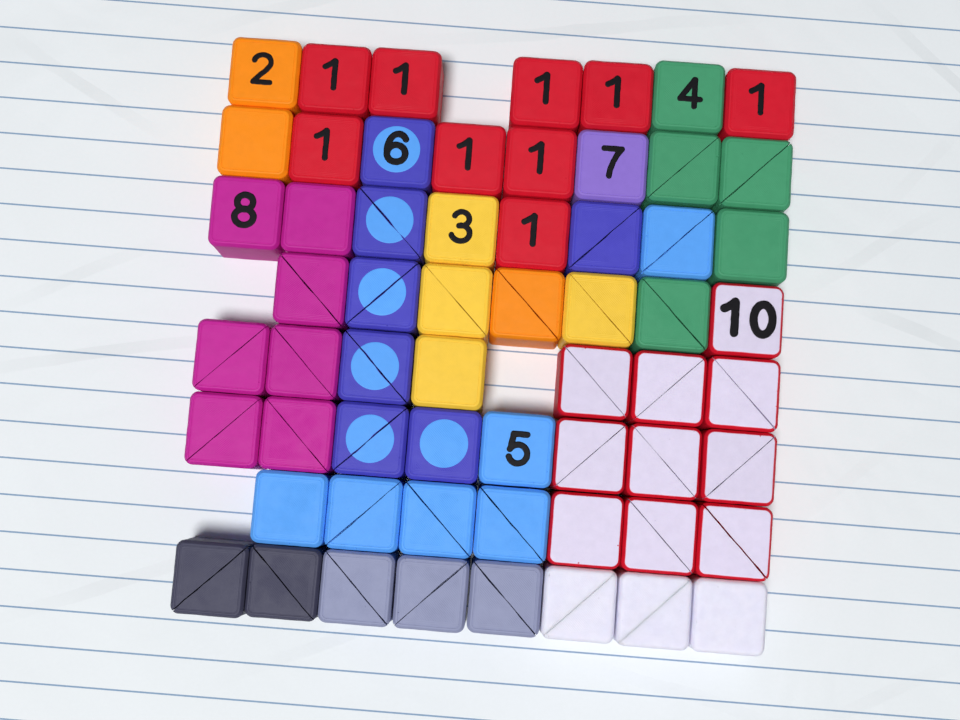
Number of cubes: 60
